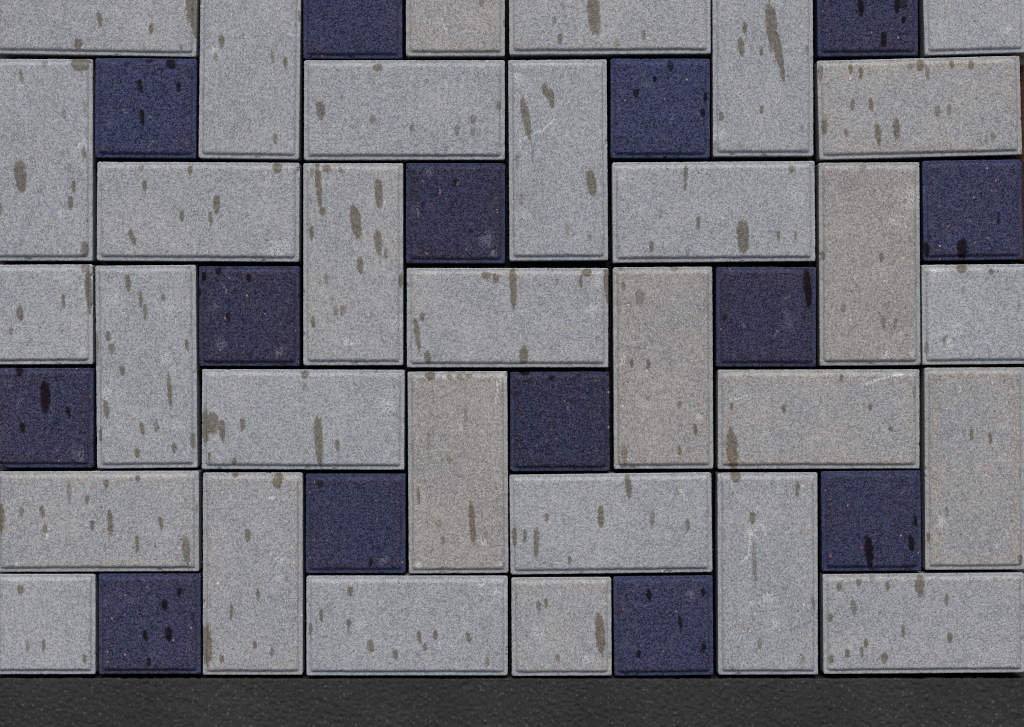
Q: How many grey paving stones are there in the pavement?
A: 31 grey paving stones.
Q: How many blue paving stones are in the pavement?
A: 14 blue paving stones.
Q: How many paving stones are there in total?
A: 45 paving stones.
